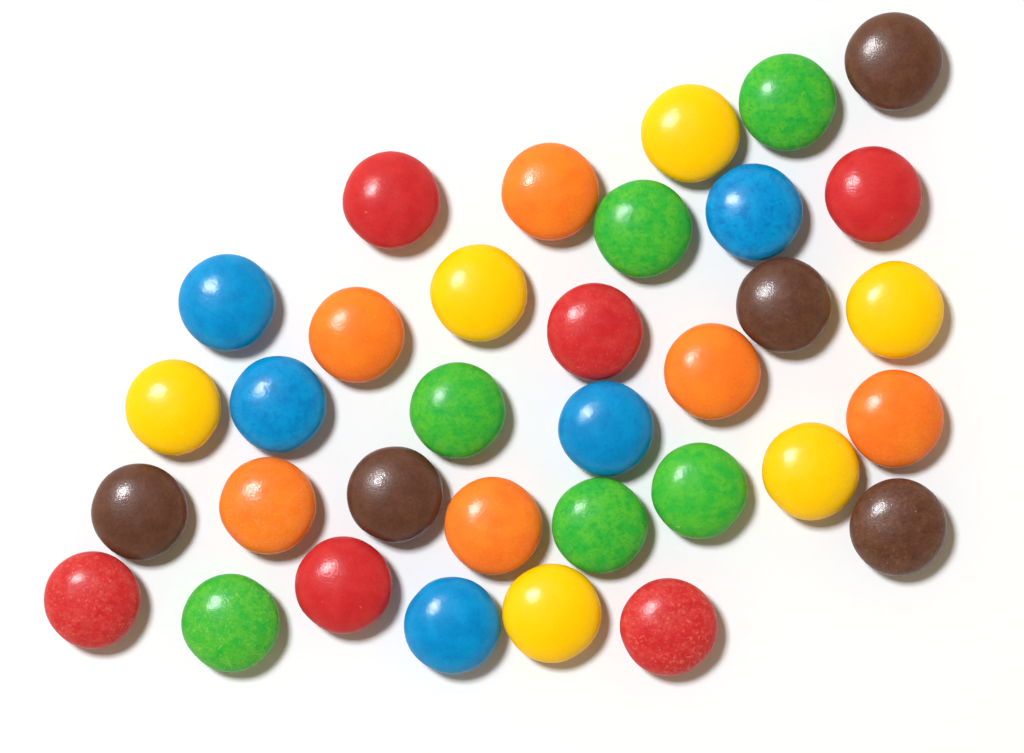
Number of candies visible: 34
